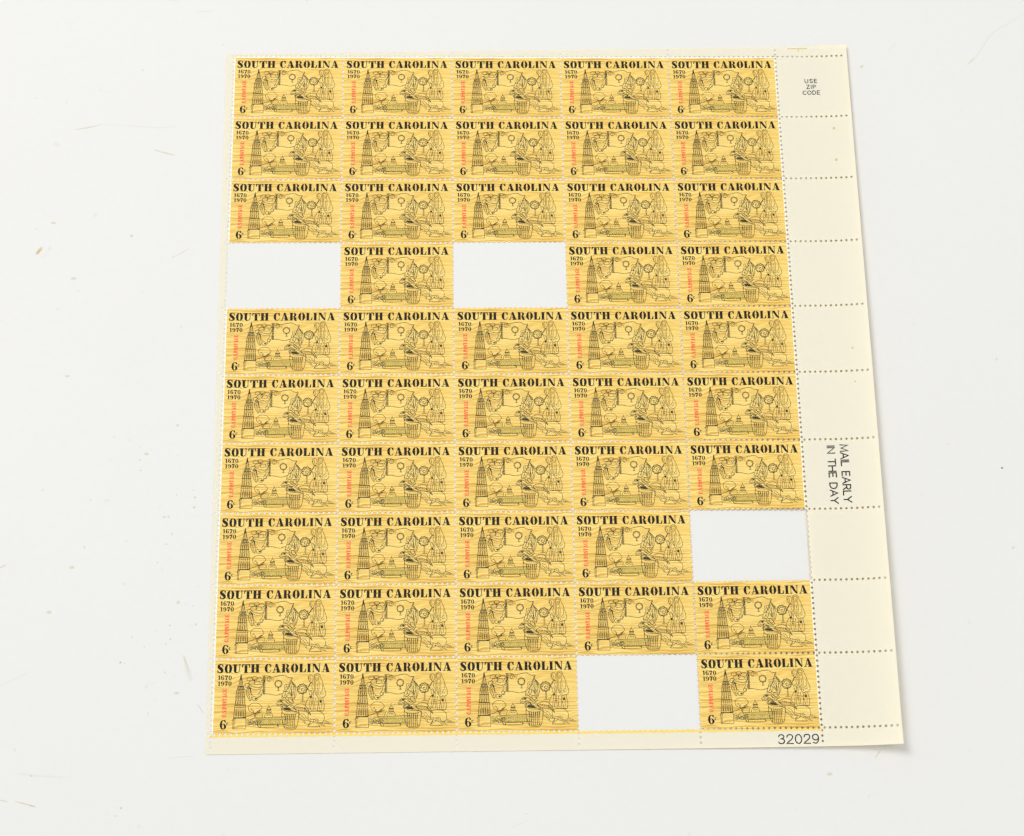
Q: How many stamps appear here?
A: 46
